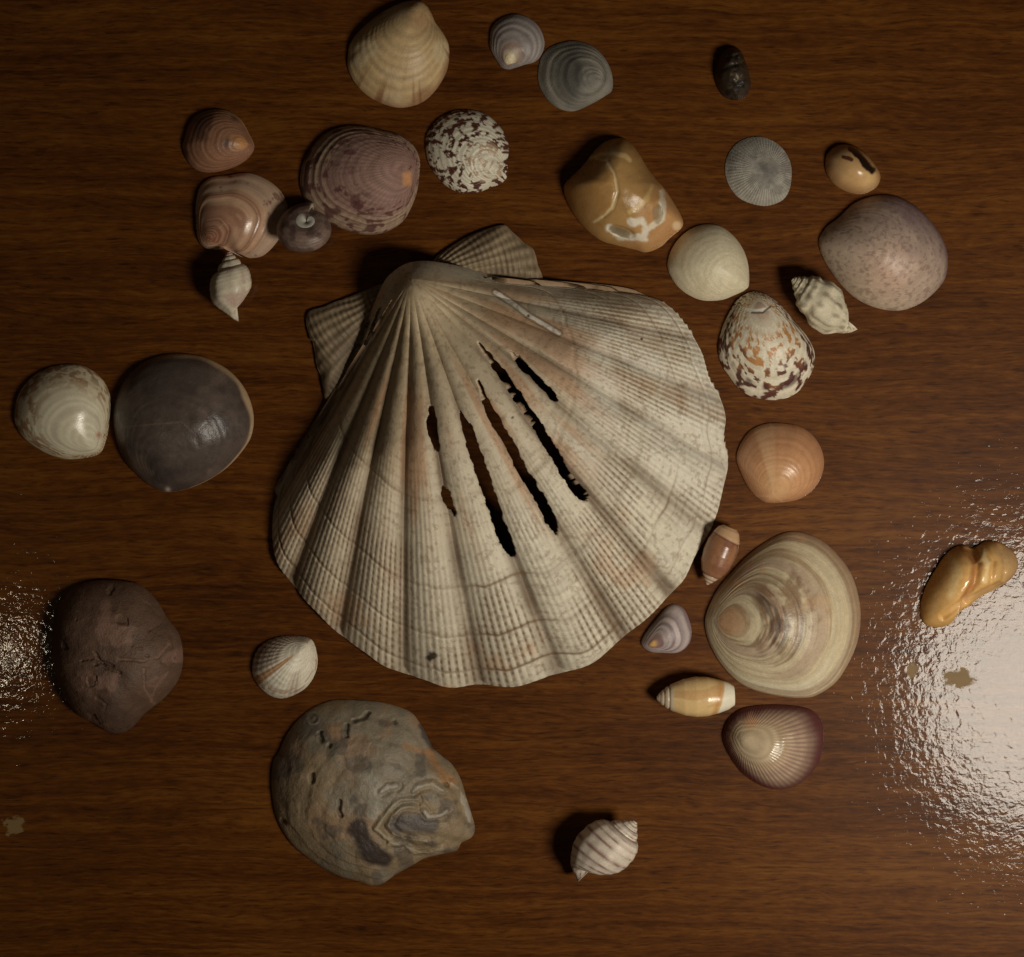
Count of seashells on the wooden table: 30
